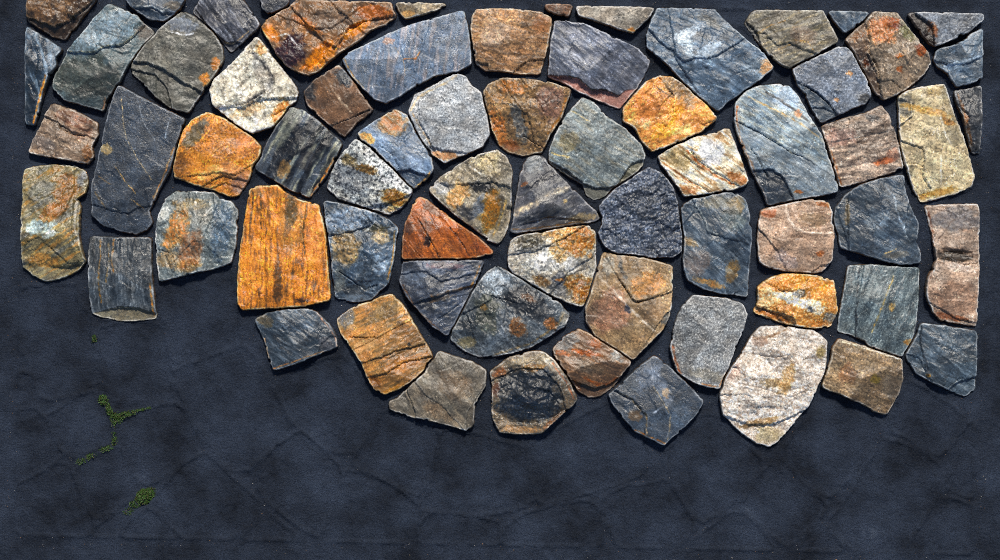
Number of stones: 67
